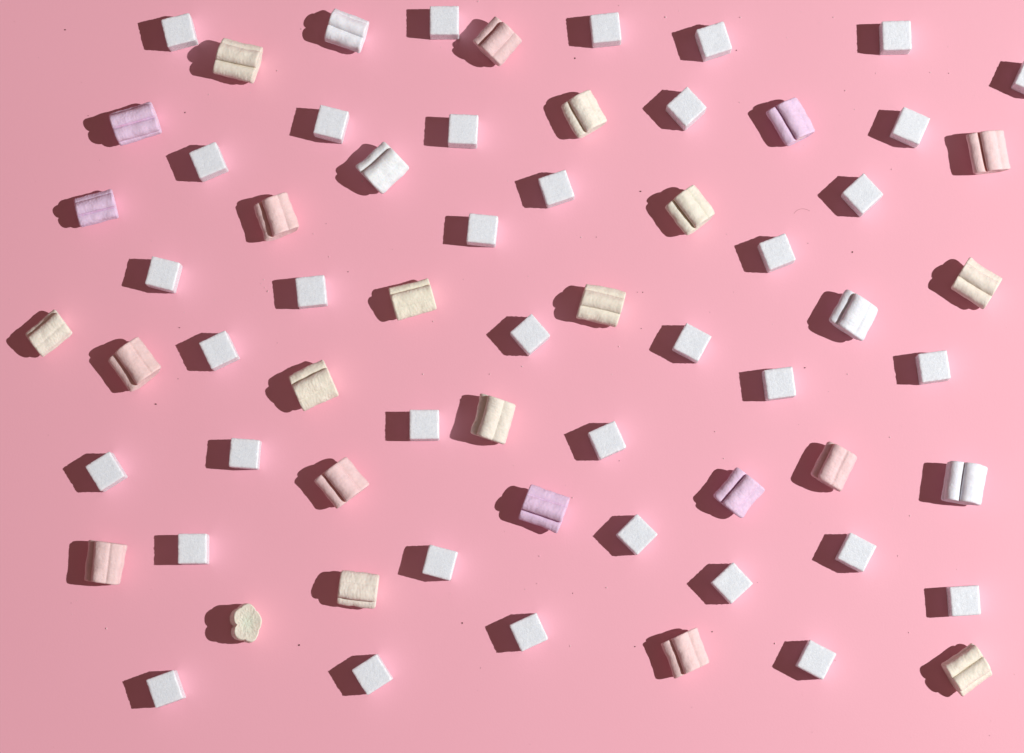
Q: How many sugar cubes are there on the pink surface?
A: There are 36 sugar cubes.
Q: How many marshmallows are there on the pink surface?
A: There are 29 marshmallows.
